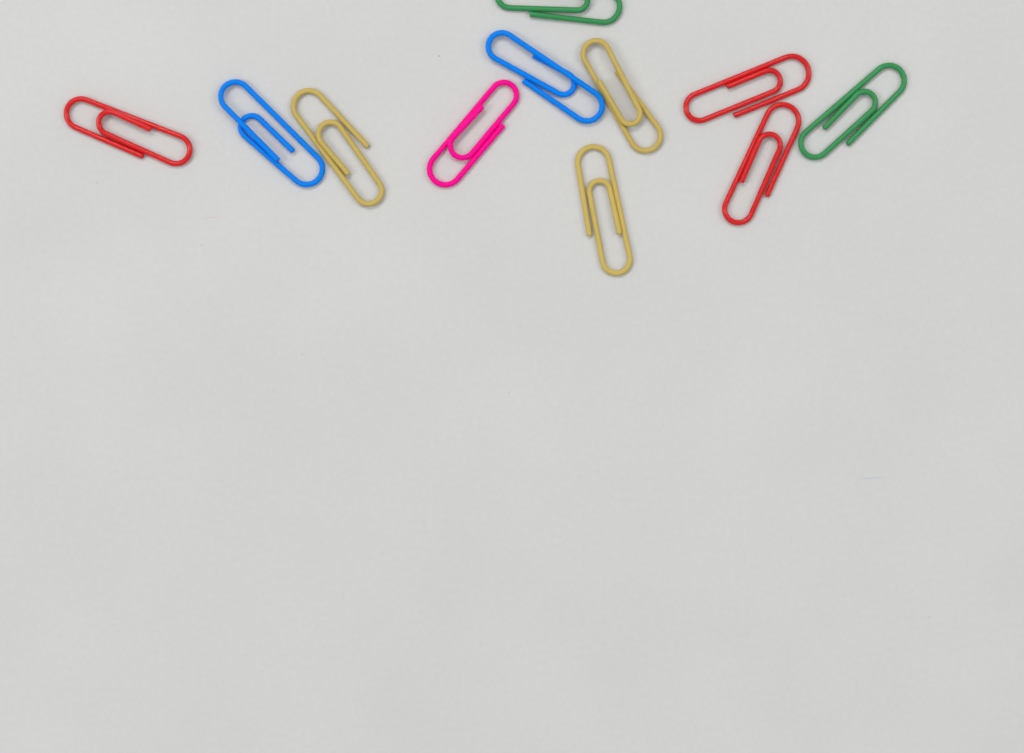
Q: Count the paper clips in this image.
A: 11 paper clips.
